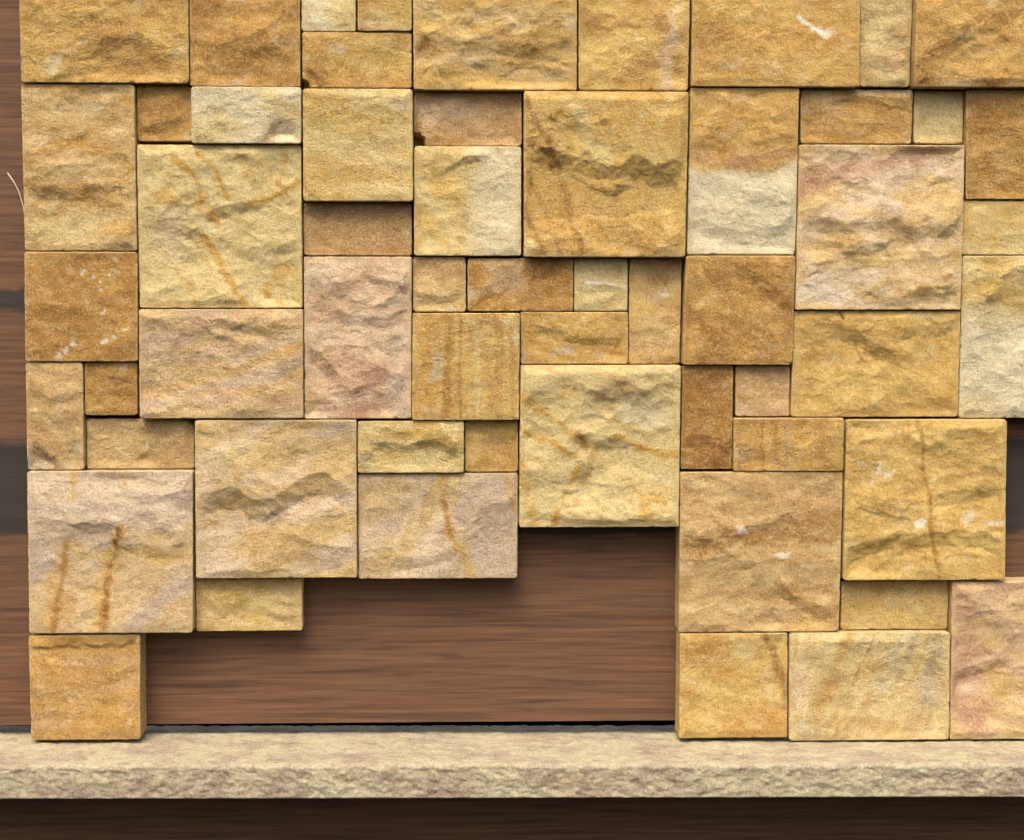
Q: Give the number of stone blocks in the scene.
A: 57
